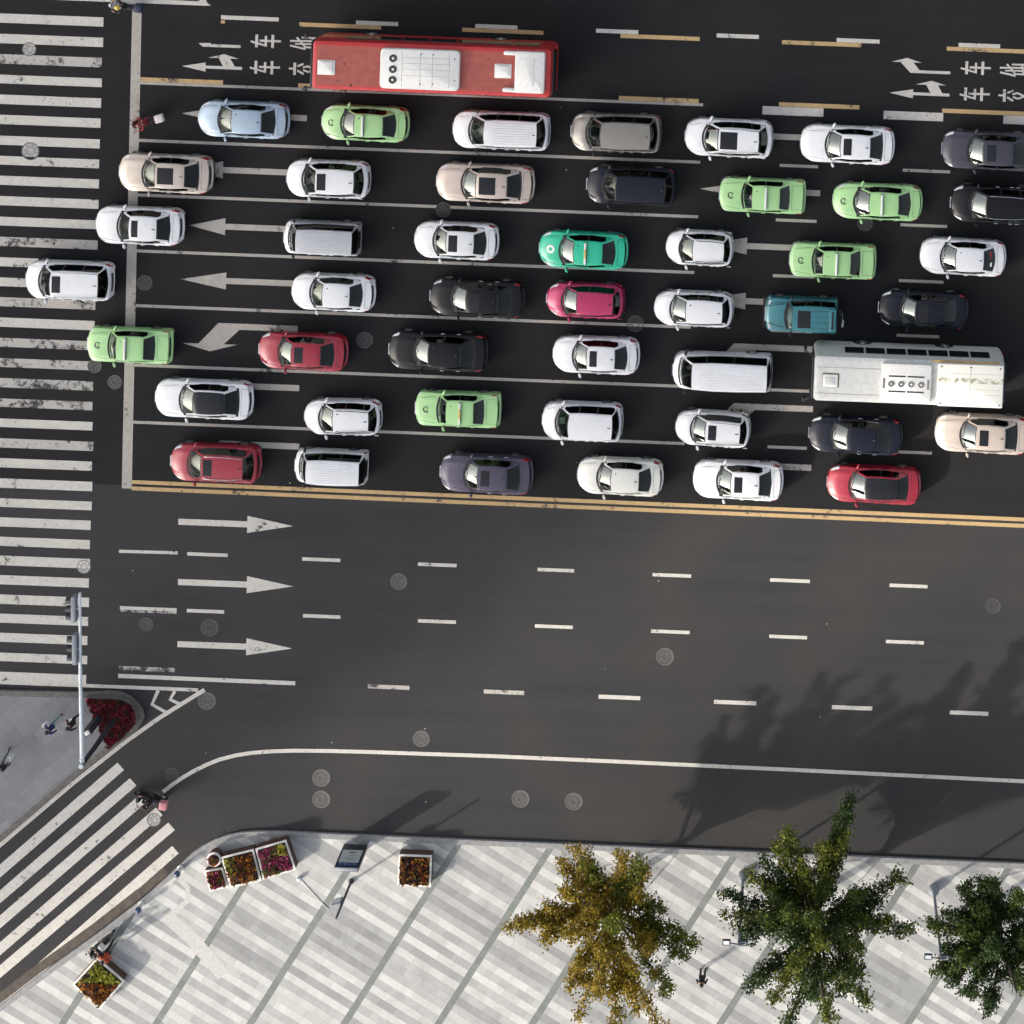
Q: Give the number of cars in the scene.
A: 46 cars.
